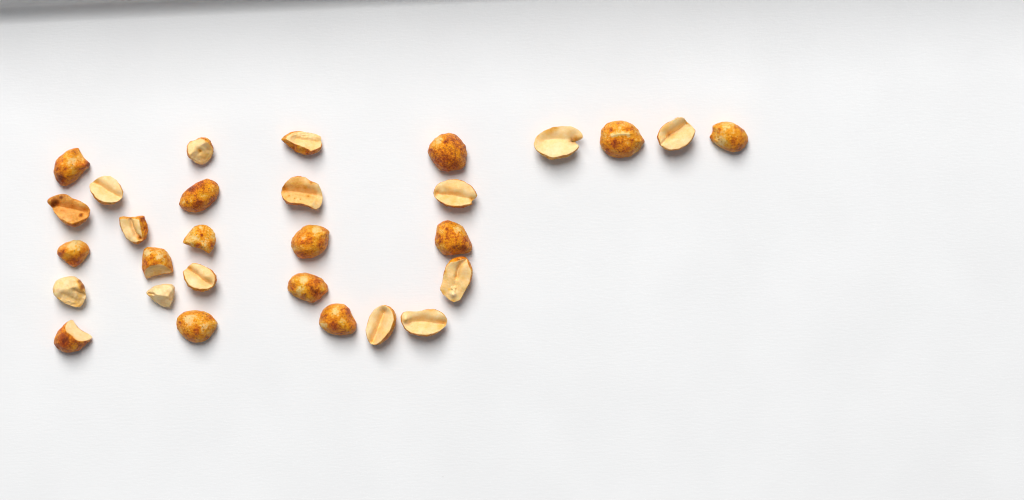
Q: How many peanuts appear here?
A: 29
